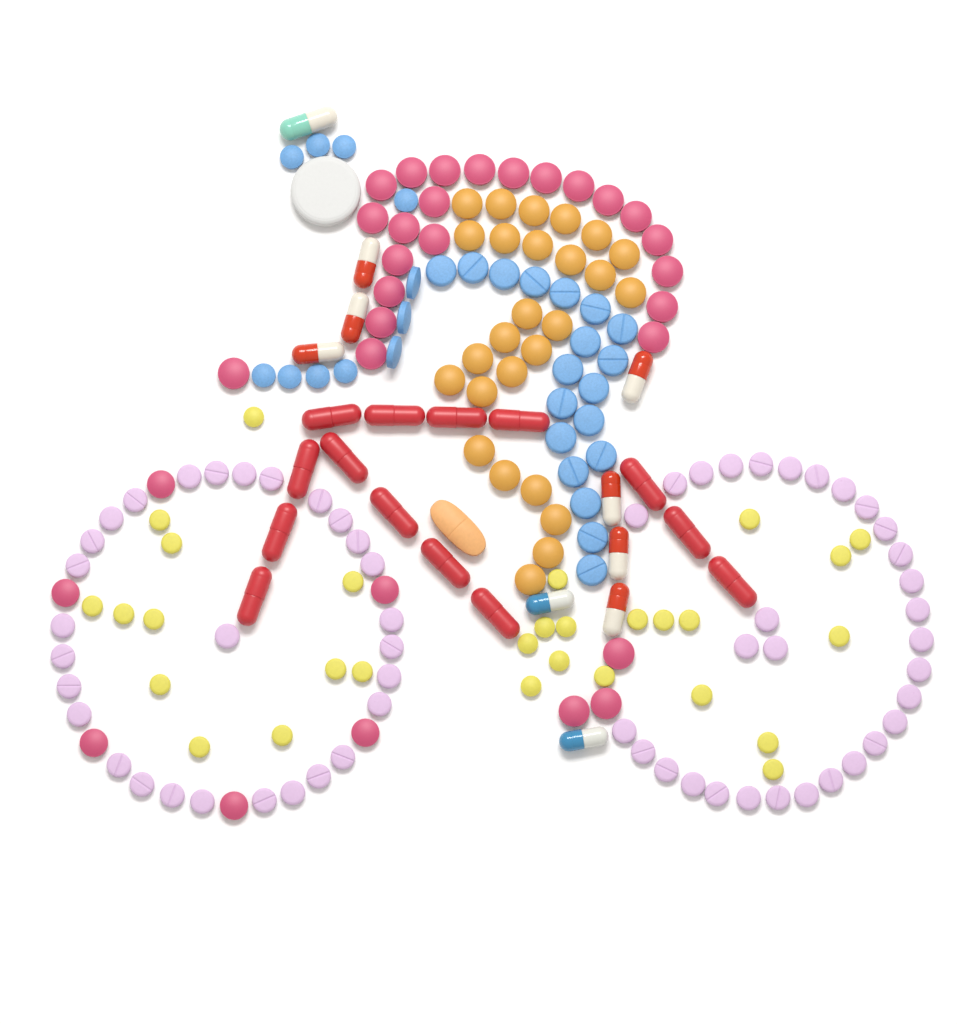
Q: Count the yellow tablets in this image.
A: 29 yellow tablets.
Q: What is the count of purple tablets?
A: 60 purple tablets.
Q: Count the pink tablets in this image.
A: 31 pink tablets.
